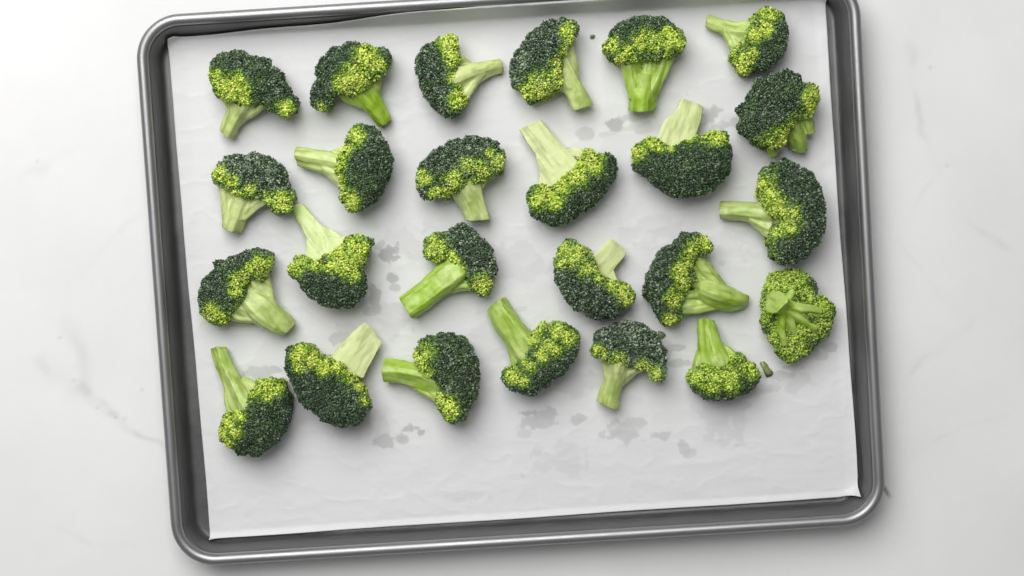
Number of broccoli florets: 25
